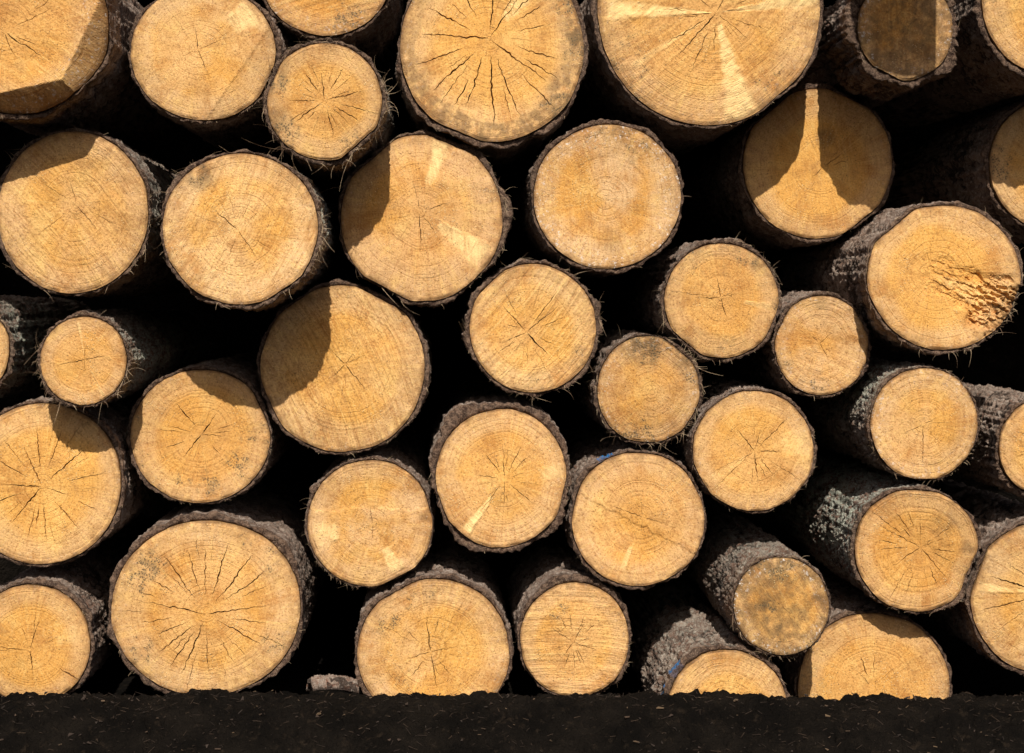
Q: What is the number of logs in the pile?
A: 39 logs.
